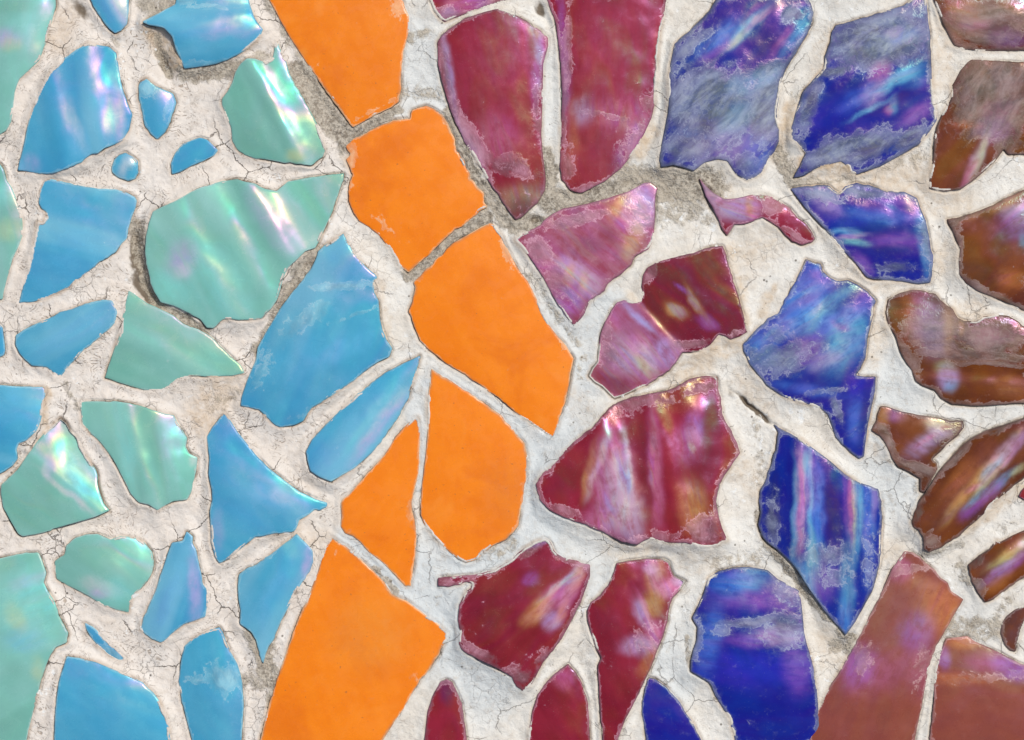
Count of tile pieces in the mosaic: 62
